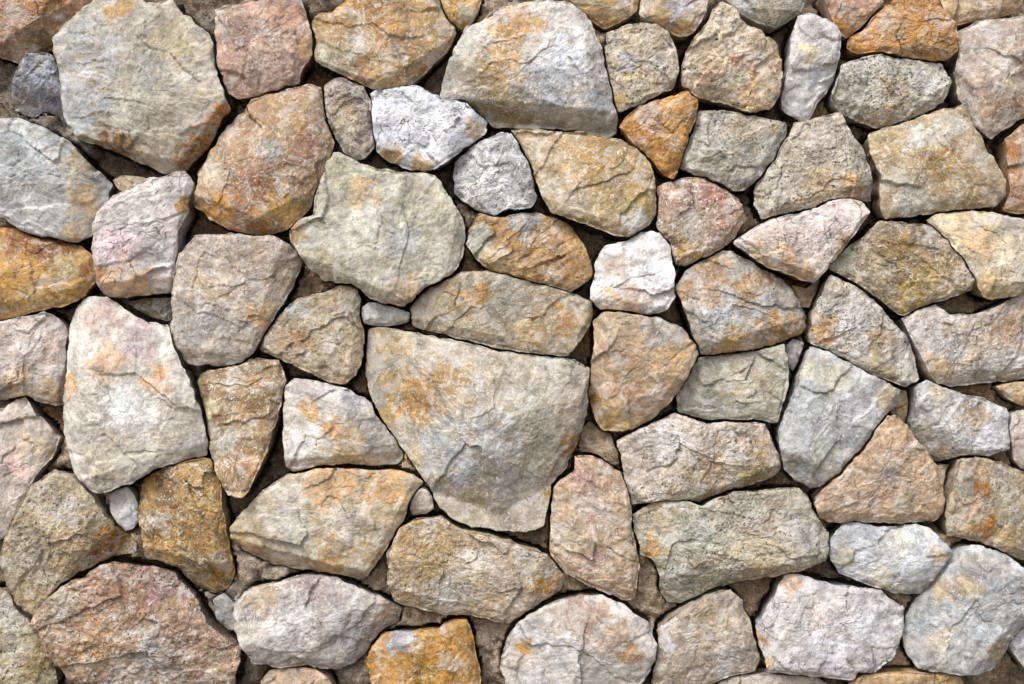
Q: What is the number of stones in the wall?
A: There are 89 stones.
